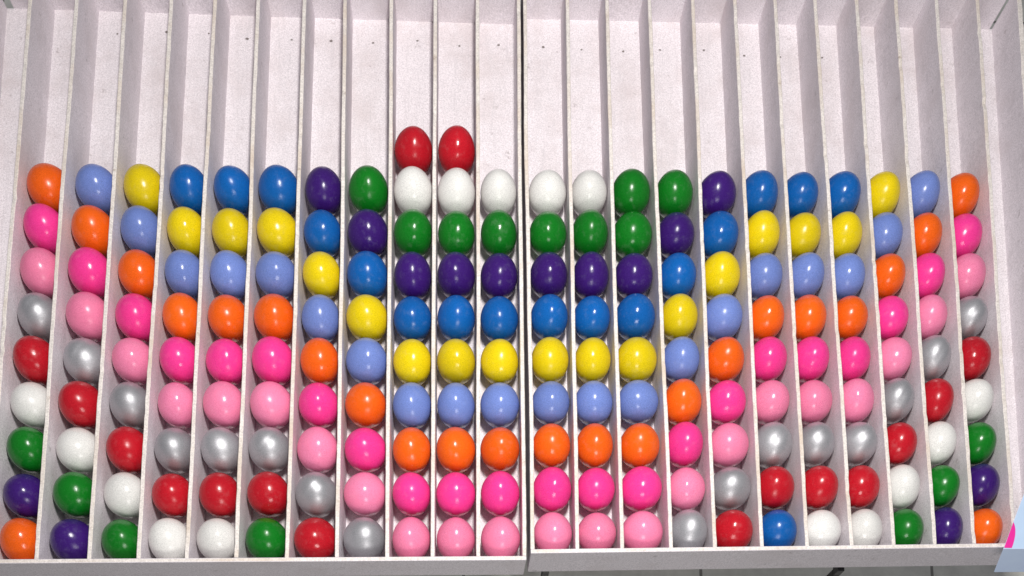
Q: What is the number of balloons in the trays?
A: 200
